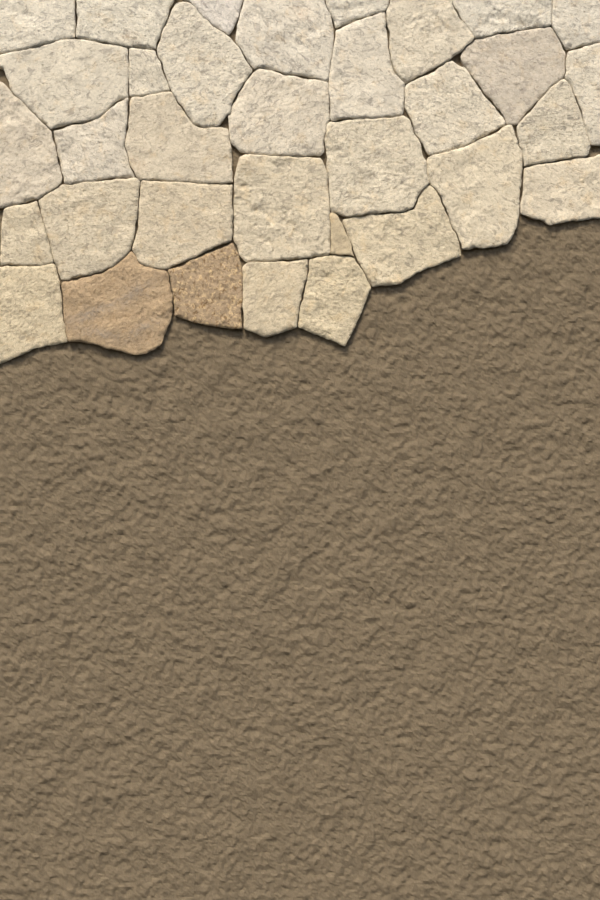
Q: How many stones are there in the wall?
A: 34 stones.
